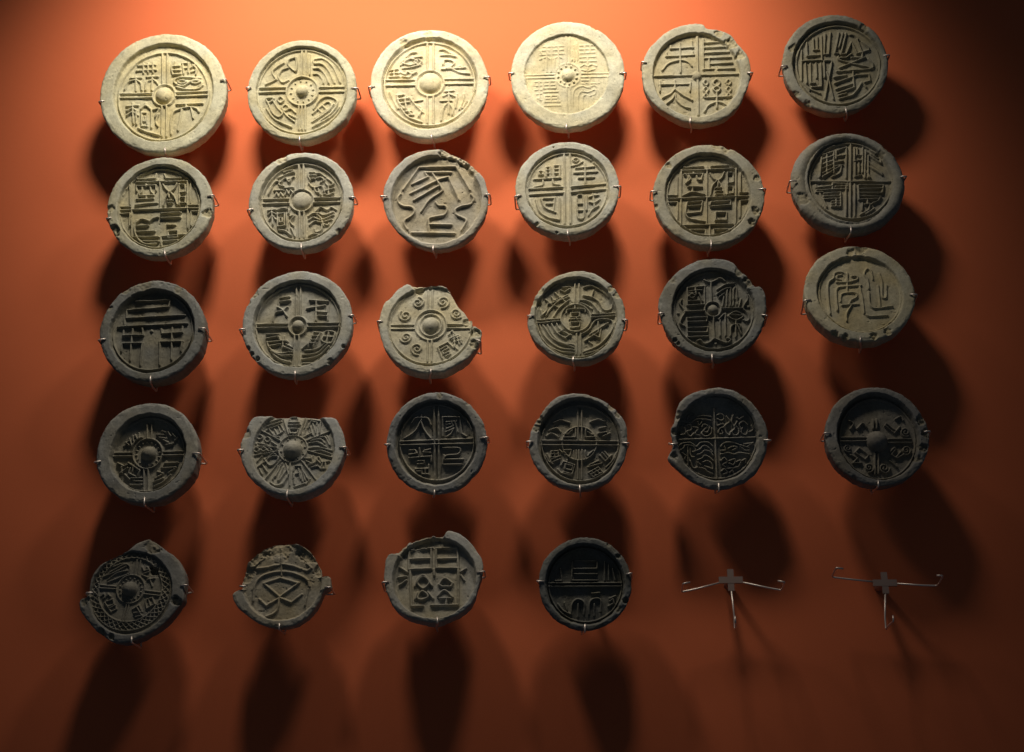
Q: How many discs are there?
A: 28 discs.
